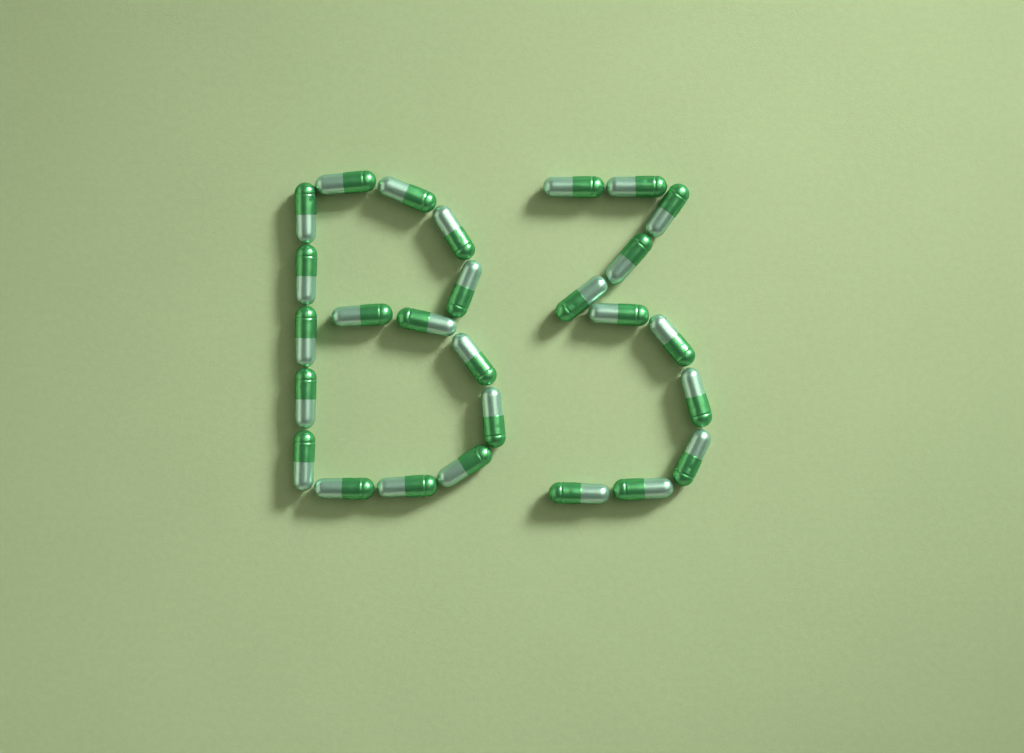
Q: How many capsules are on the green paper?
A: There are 27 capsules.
